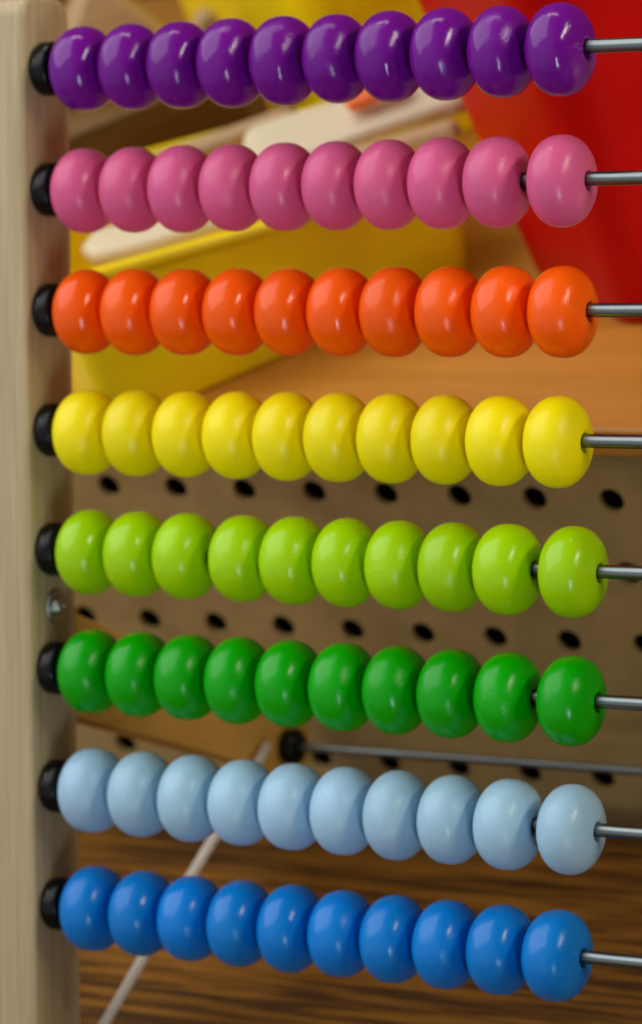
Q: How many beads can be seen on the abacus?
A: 80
